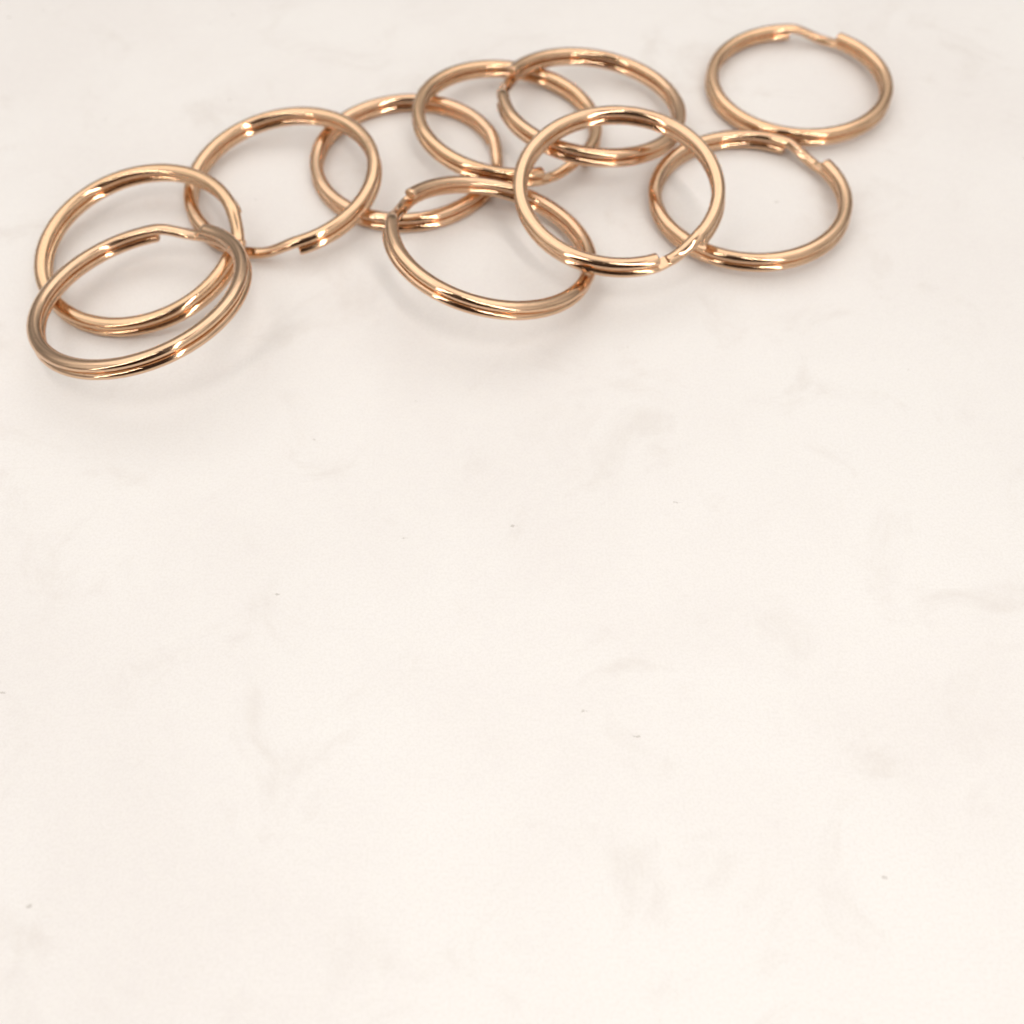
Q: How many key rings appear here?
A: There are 10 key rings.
